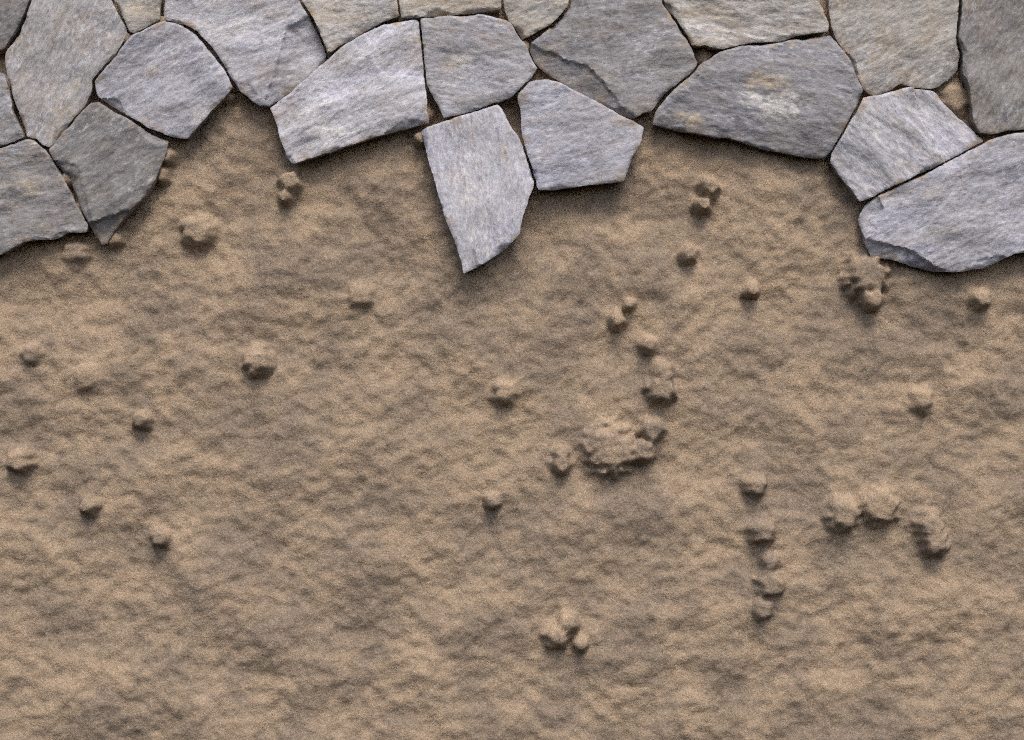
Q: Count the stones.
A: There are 22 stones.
